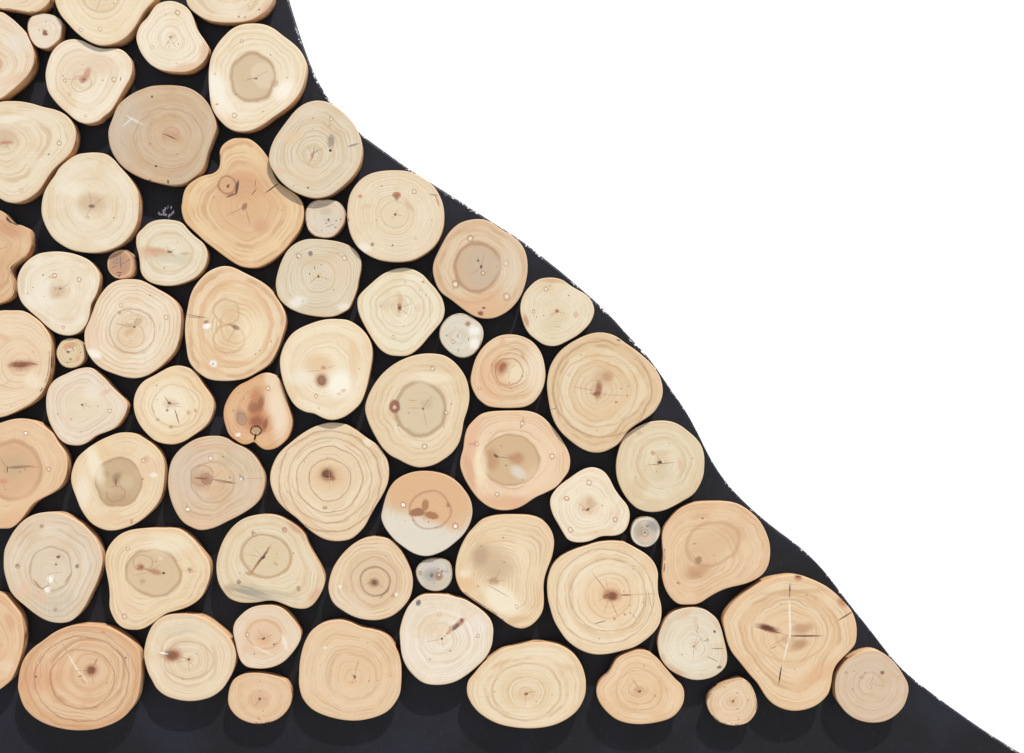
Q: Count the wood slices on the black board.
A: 65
